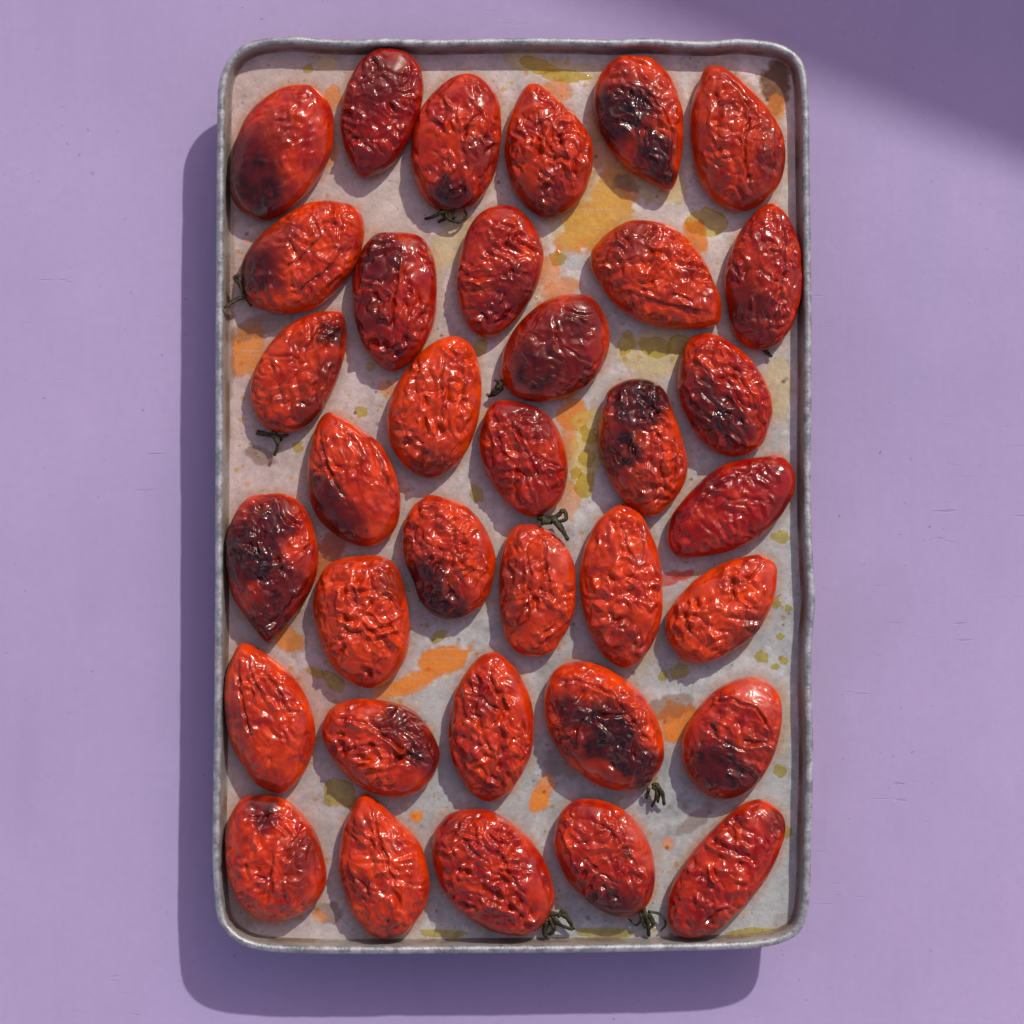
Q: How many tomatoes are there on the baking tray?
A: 35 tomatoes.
